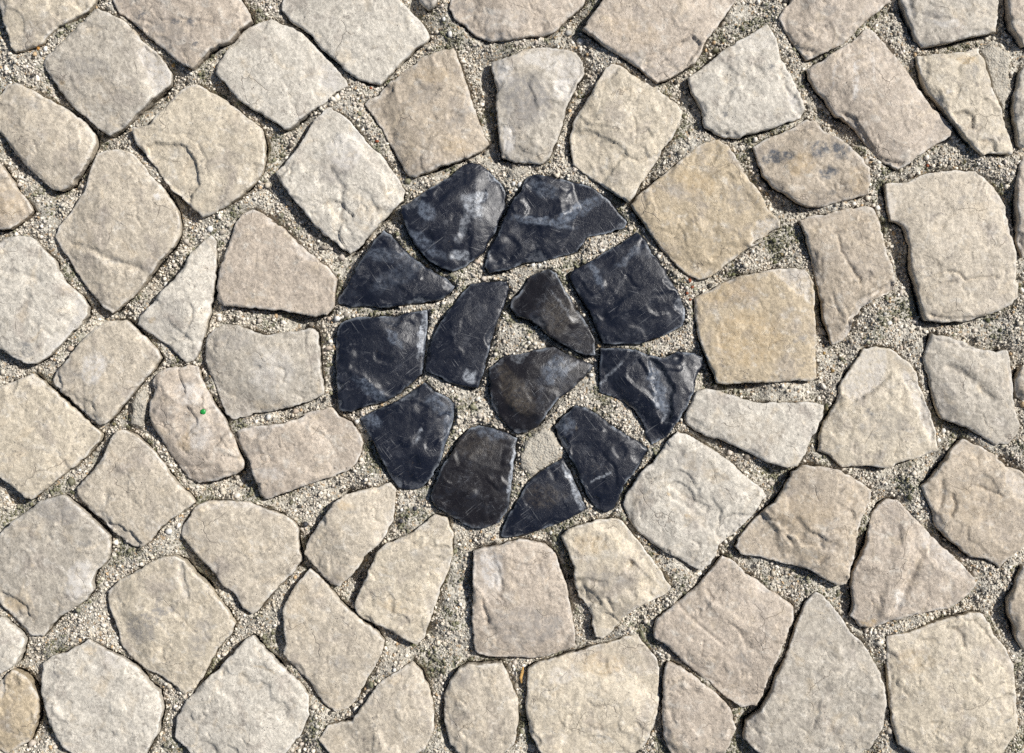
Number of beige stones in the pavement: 66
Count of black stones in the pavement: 13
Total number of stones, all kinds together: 79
